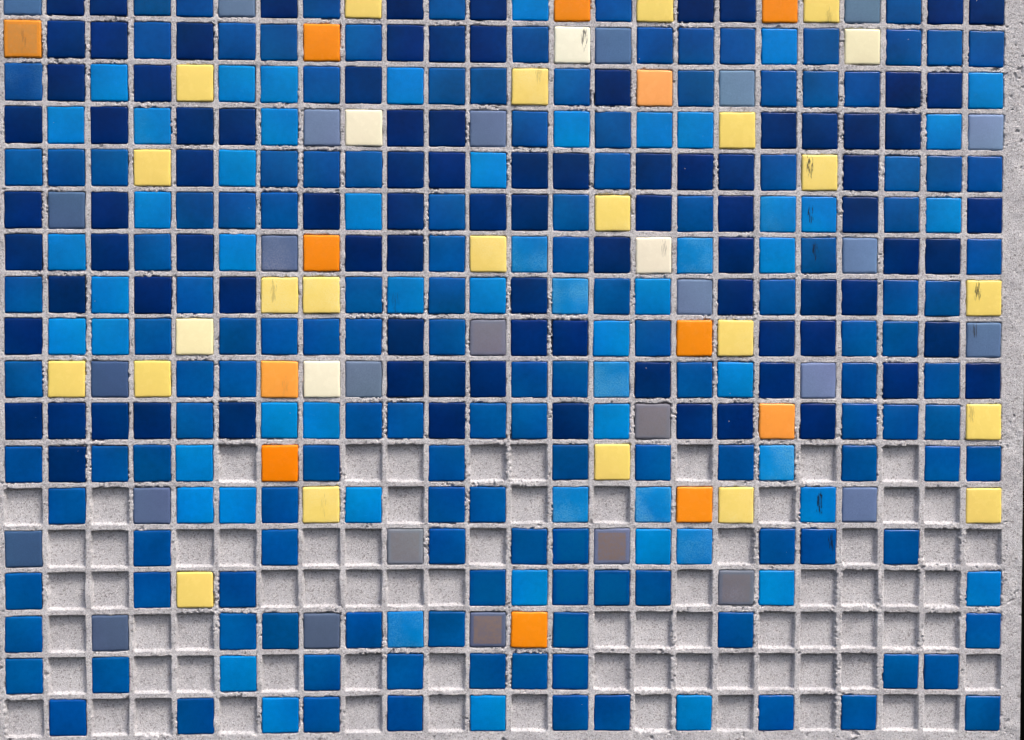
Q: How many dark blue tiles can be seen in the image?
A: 91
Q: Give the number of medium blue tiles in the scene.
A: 141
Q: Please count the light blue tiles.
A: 57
